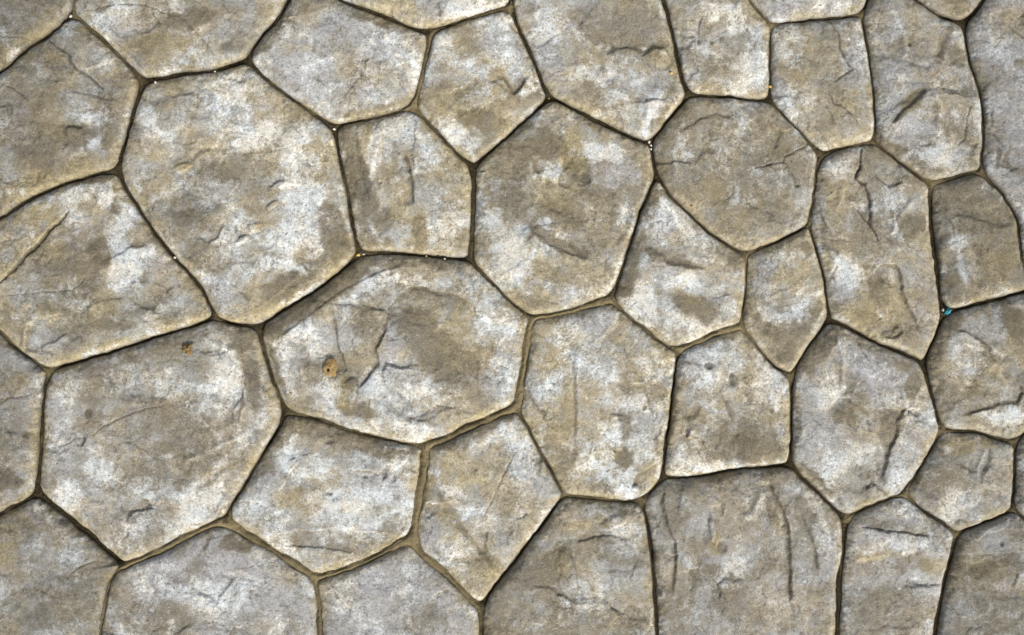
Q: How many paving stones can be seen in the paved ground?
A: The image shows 40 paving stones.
